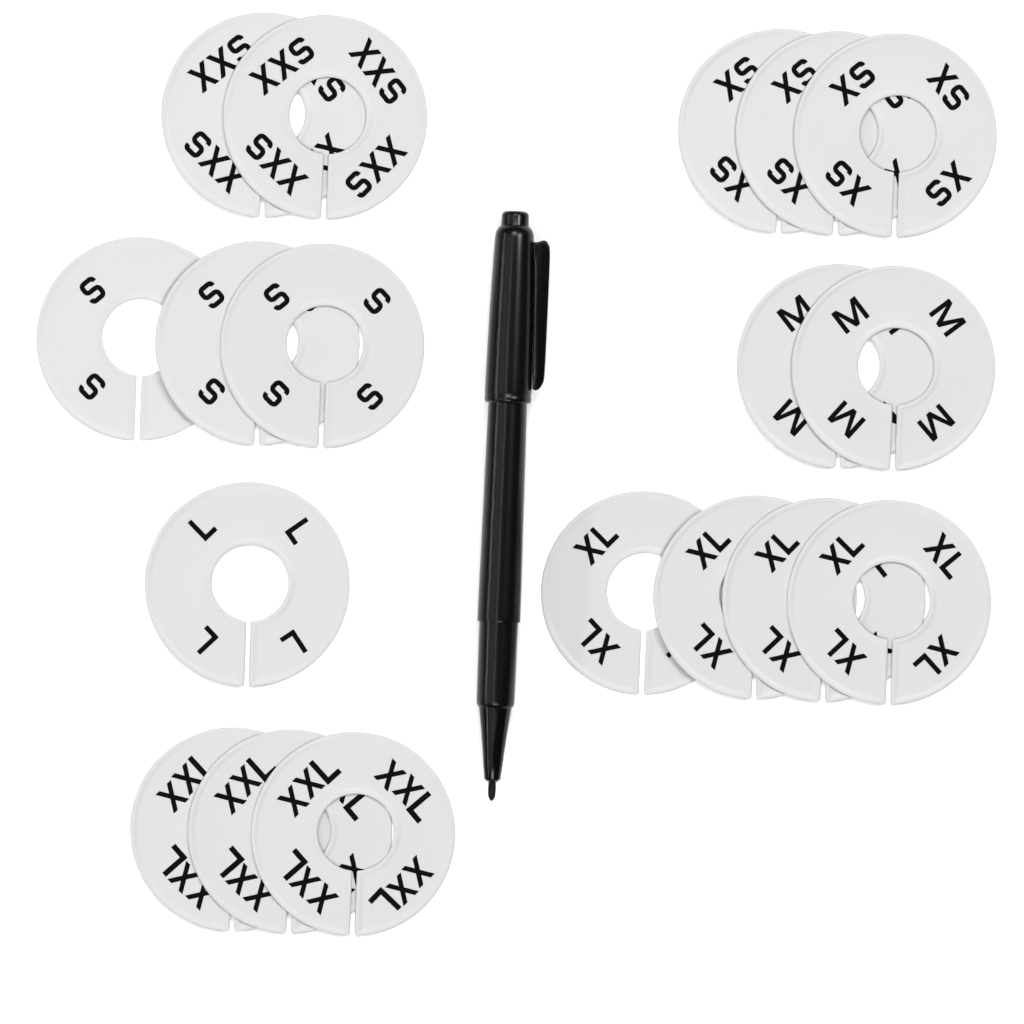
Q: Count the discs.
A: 18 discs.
